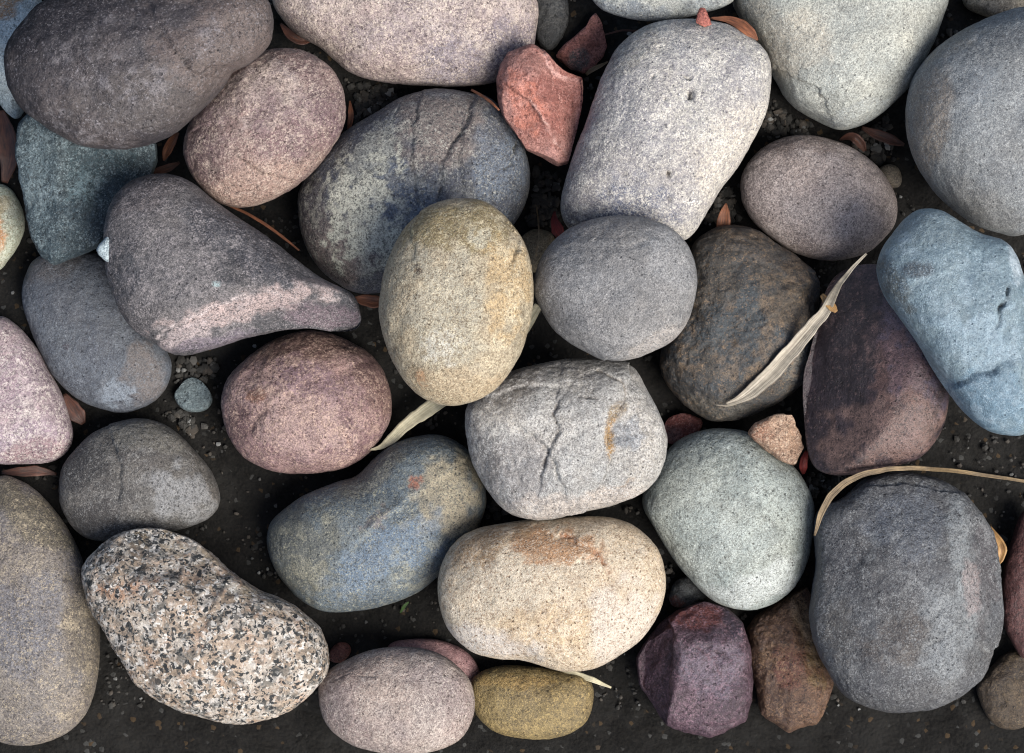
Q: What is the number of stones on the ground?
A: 49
